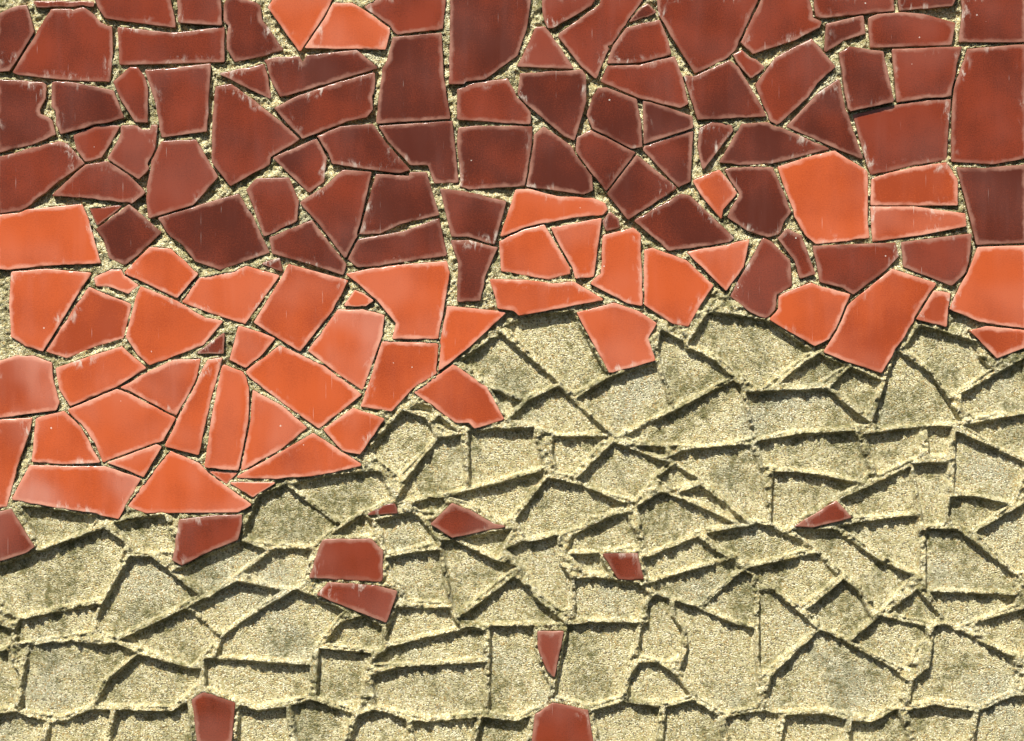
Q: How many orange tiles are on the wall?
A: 51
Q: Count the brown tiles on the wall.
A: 89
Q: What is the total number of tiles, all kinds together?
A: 140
